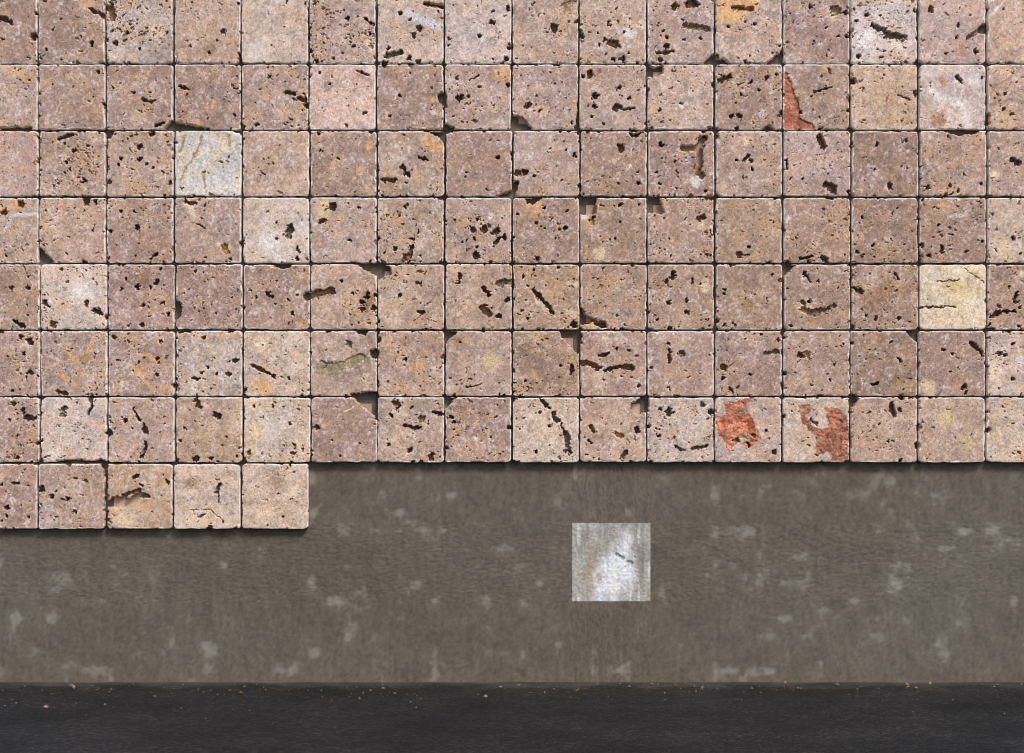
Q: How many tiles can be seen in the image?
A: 117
